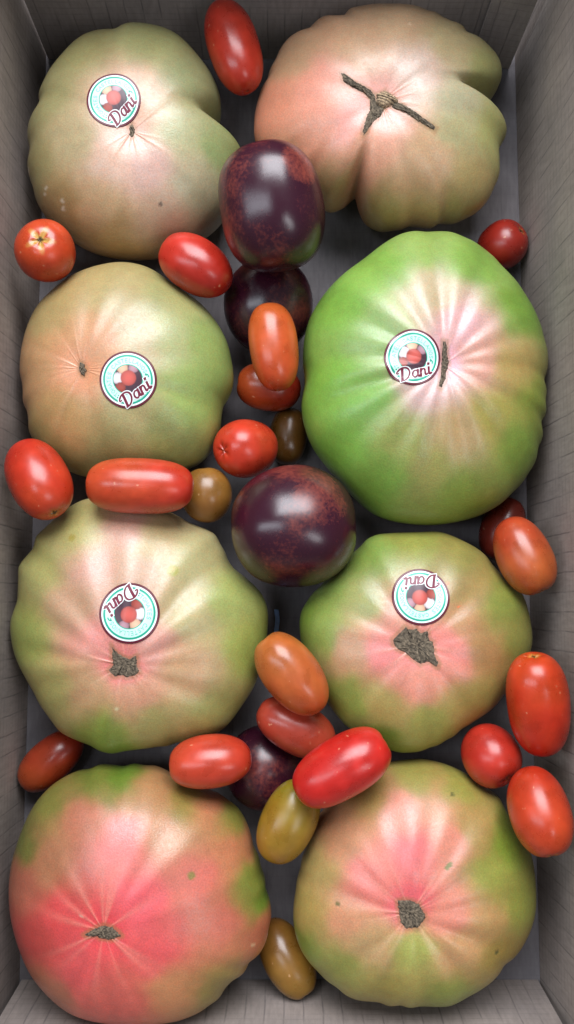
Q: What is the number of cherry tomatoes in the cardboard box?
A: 23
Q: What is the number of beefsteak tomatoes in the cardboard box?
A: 8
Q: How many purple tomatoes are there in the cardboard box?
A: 4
